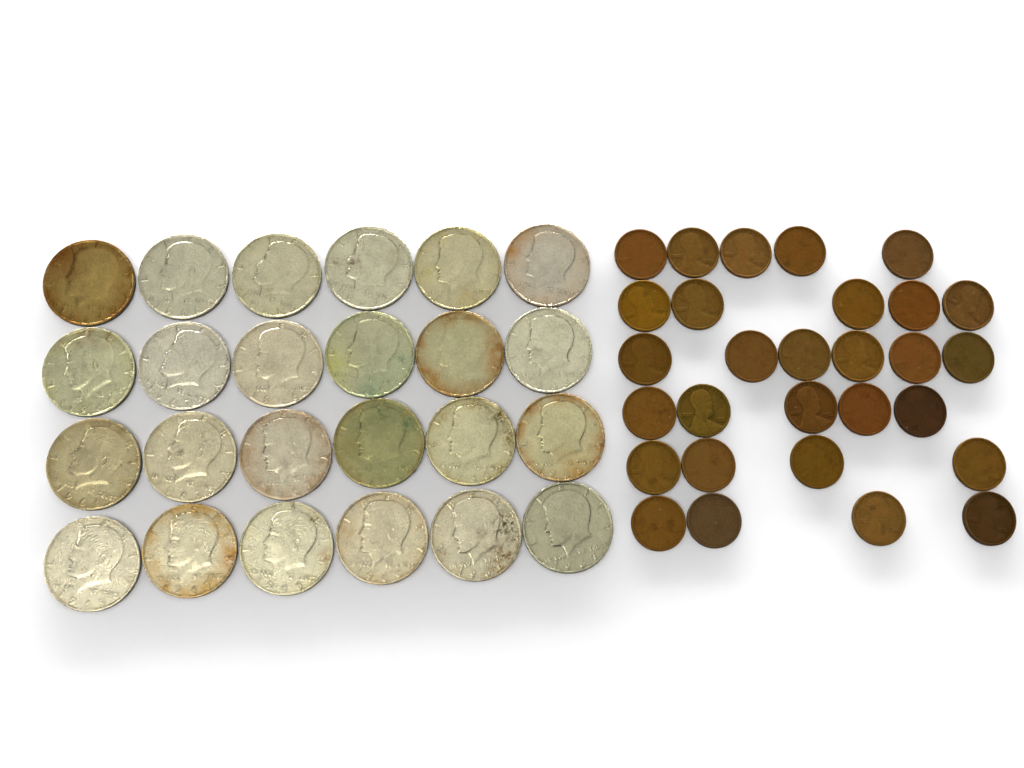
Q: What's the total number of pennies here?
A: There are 29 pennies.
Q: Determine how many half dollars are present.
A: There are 24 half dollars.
